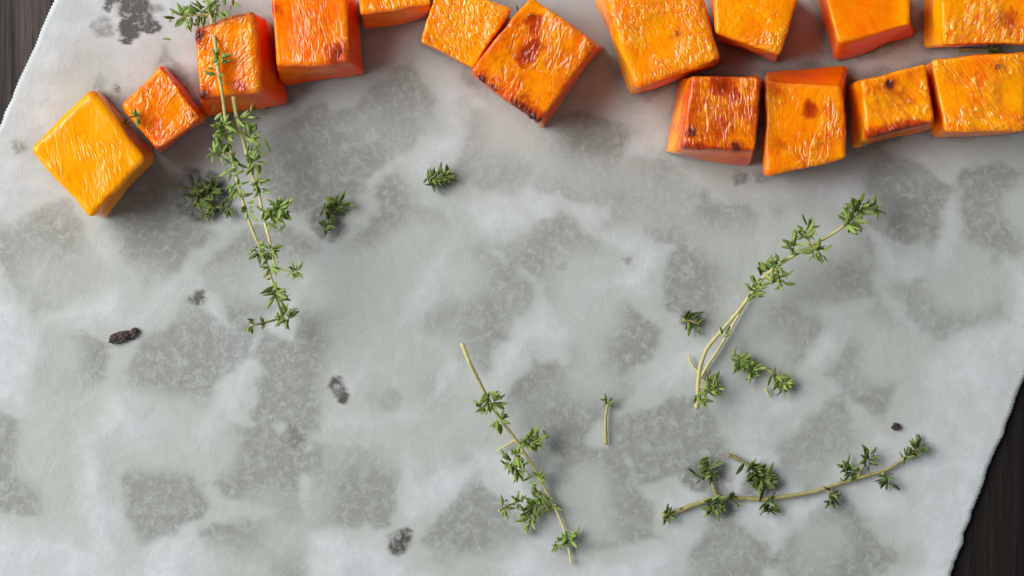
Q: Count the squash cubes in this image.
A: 15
